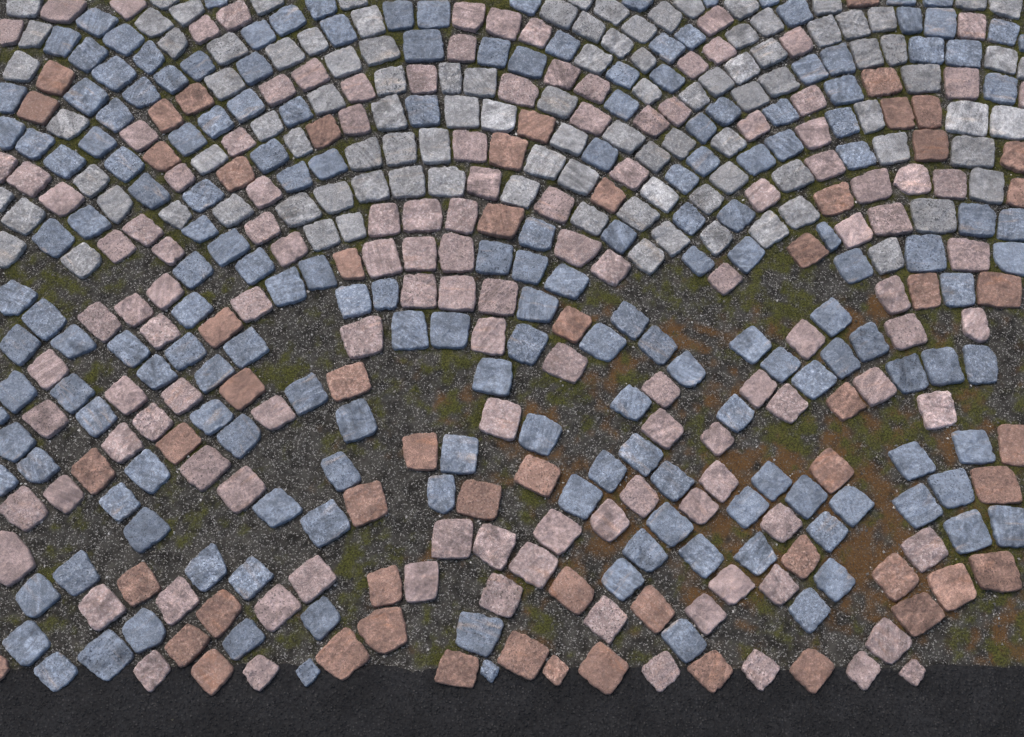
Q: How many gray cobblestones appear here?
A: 104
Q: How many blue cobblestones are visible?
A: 183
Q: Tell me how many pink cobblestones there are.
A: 125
